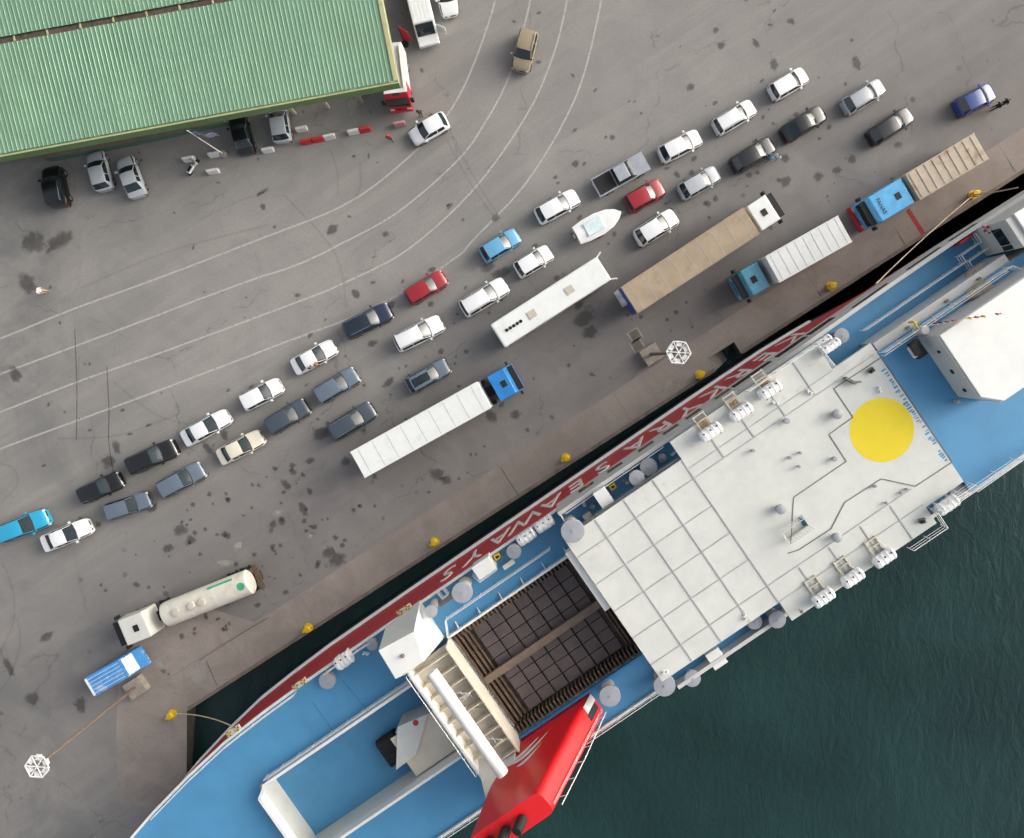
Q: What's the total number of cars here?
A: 40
